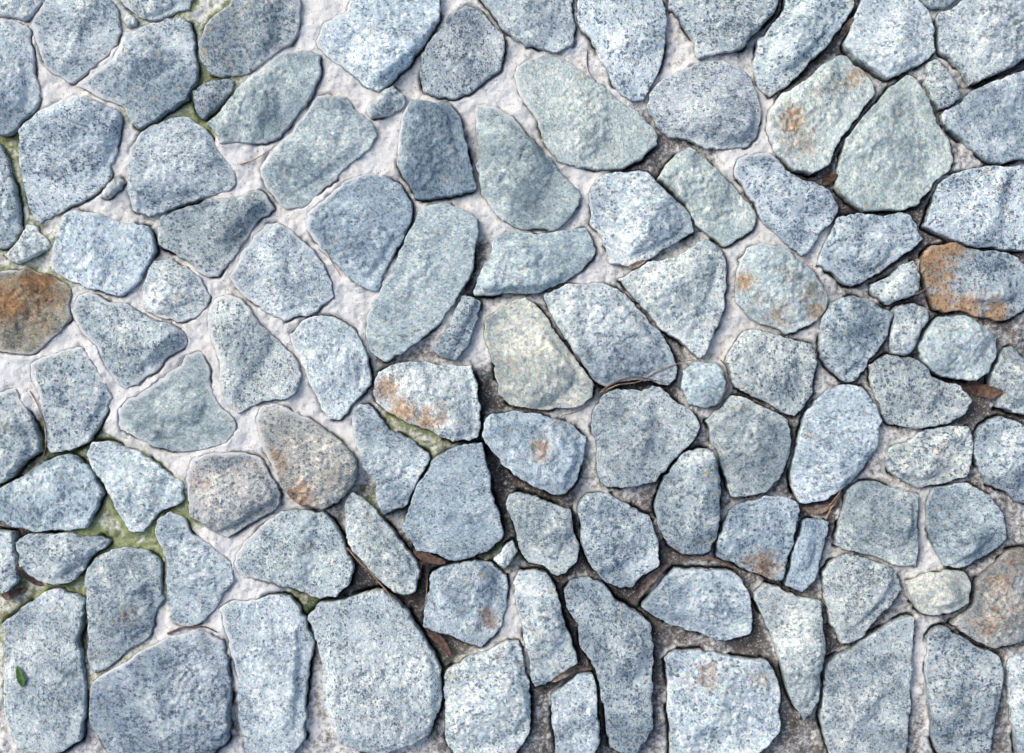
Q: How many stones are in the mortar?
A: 111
